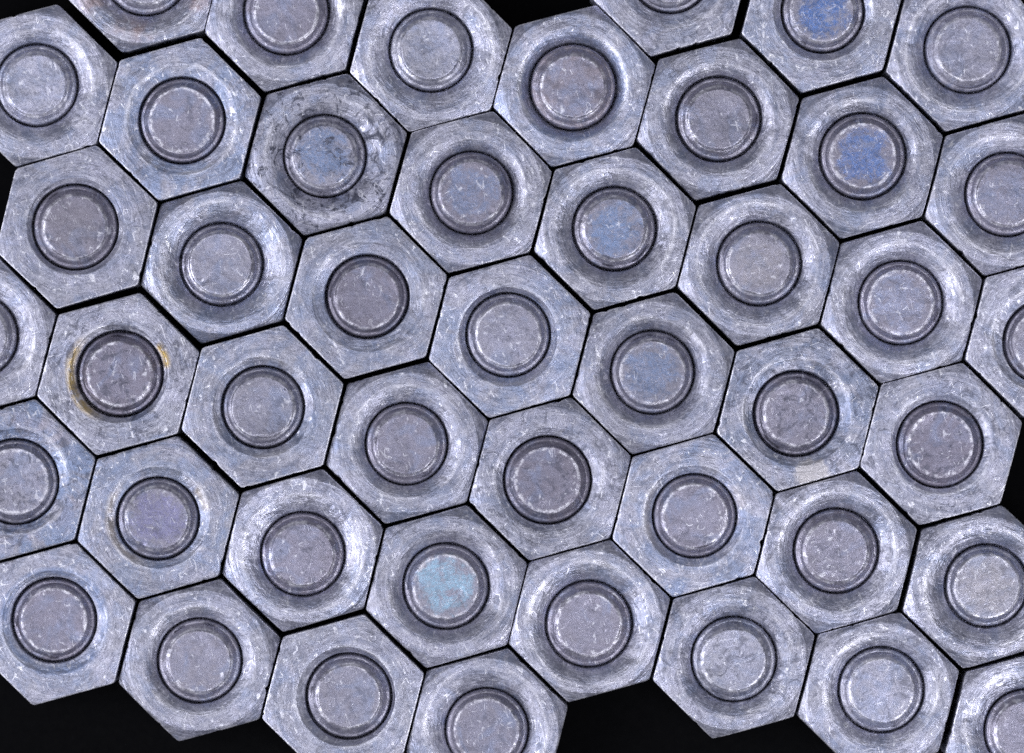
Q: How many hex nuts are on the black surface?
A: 45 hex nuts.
